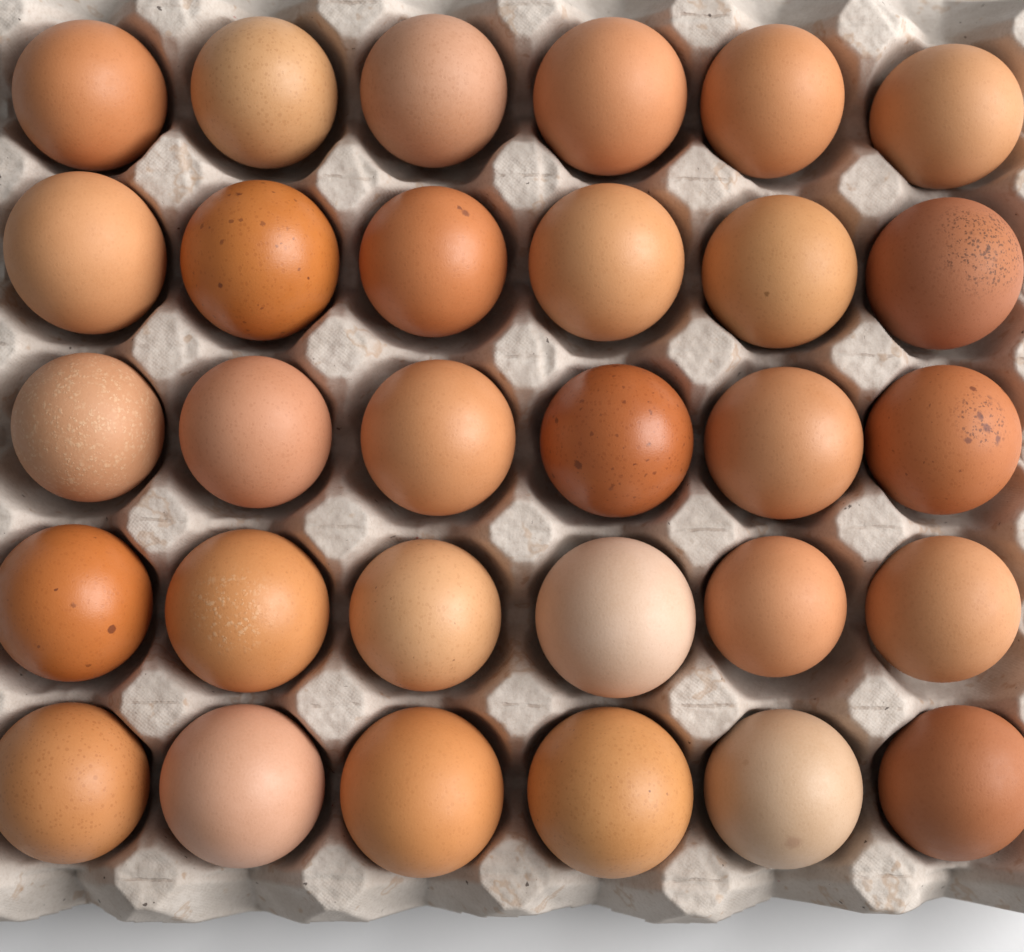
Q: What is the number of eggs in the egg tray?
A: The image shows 30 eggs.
